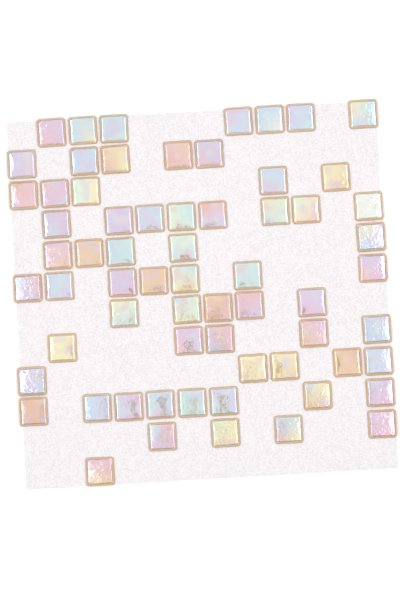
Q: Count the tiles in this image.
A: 65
